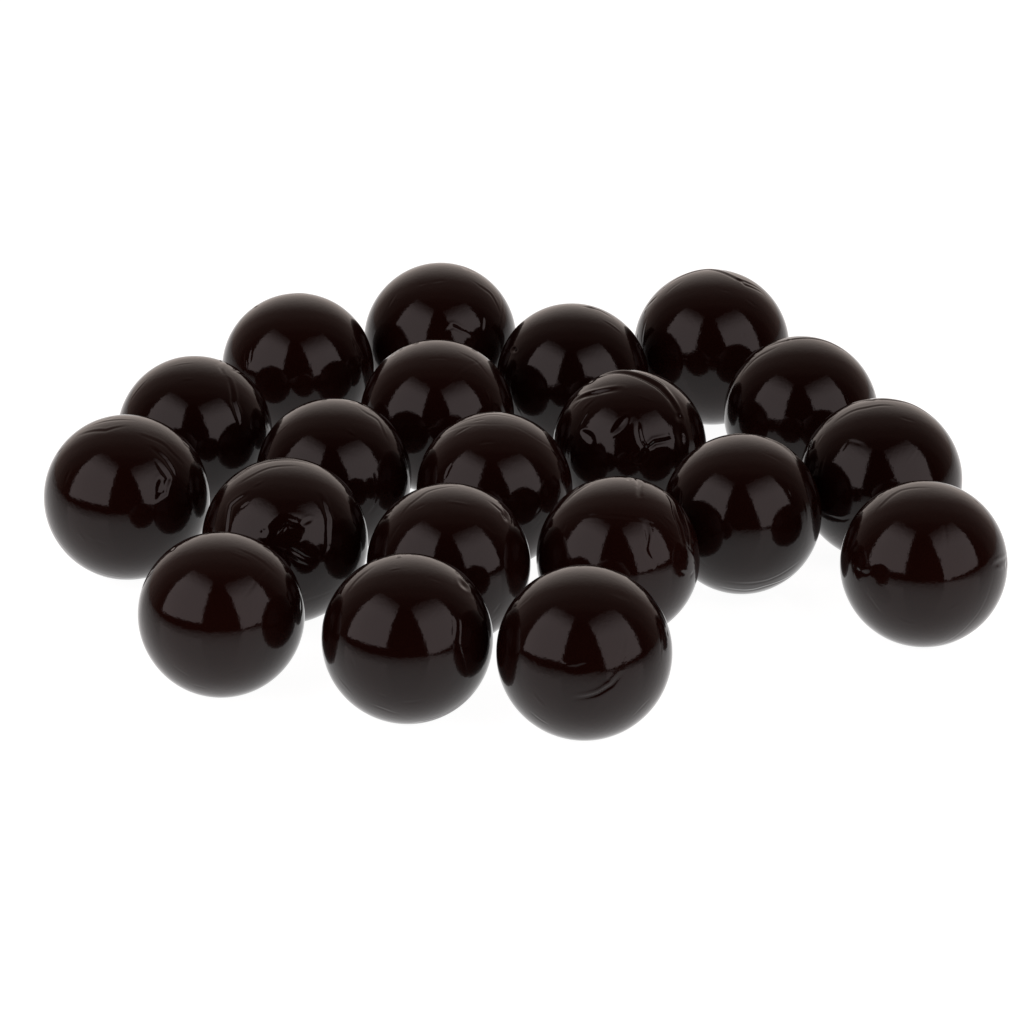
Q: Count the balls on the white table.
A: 20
